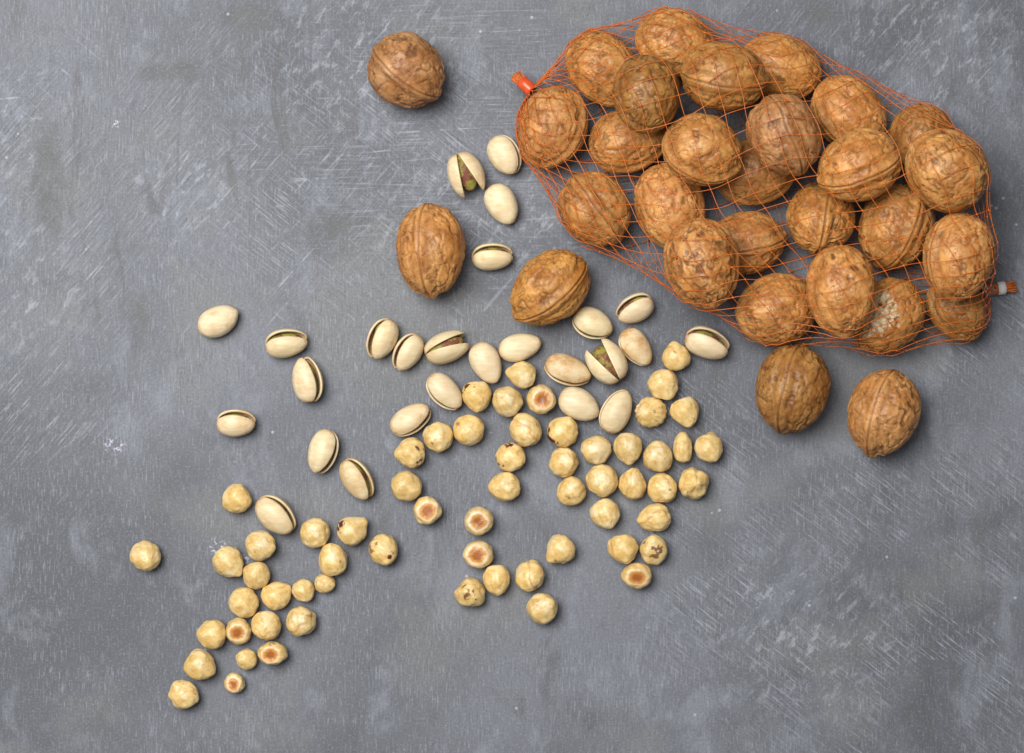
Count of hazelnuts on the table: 62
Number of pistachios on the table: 26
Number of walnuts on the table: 30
